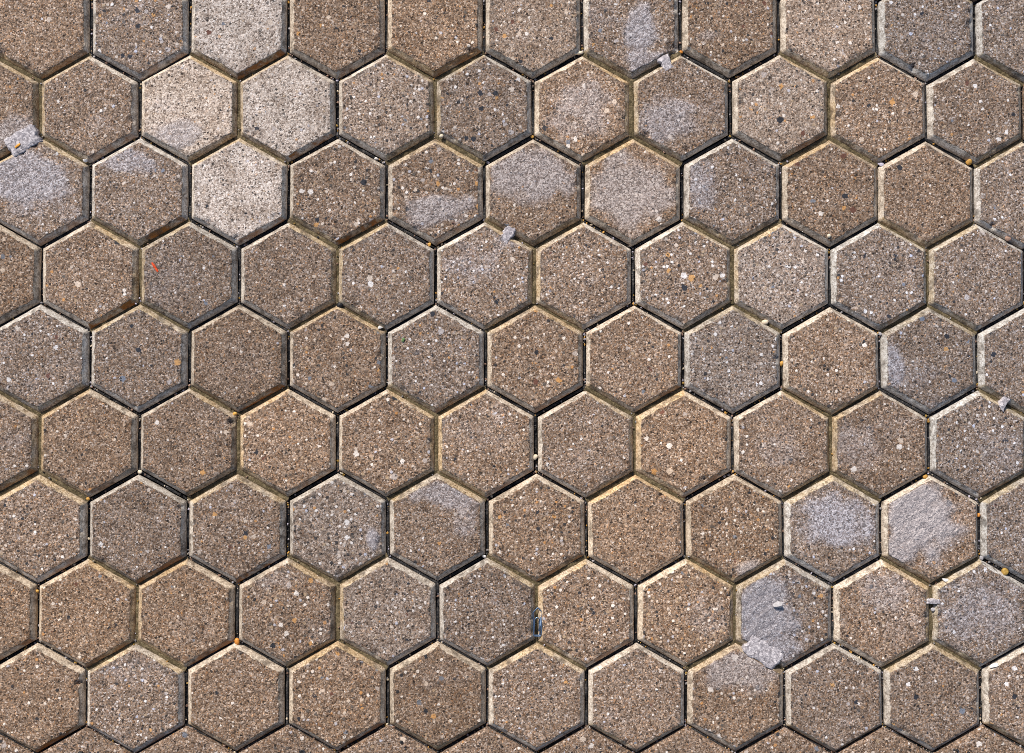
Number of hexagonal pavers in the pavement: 99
